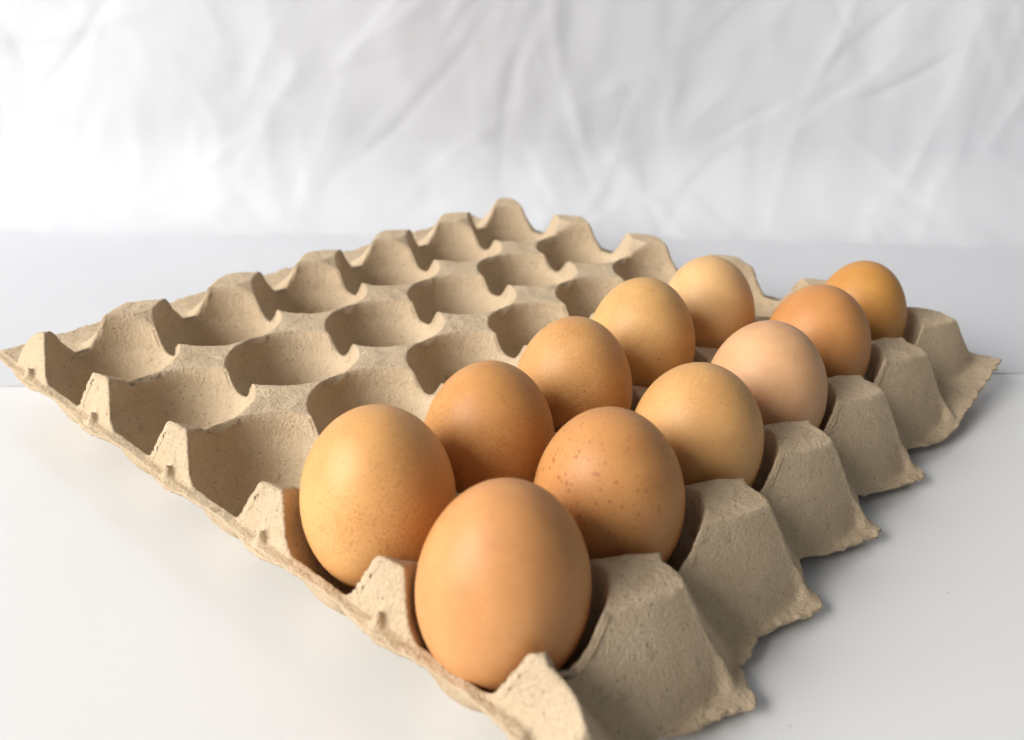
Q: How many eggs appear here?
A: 11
